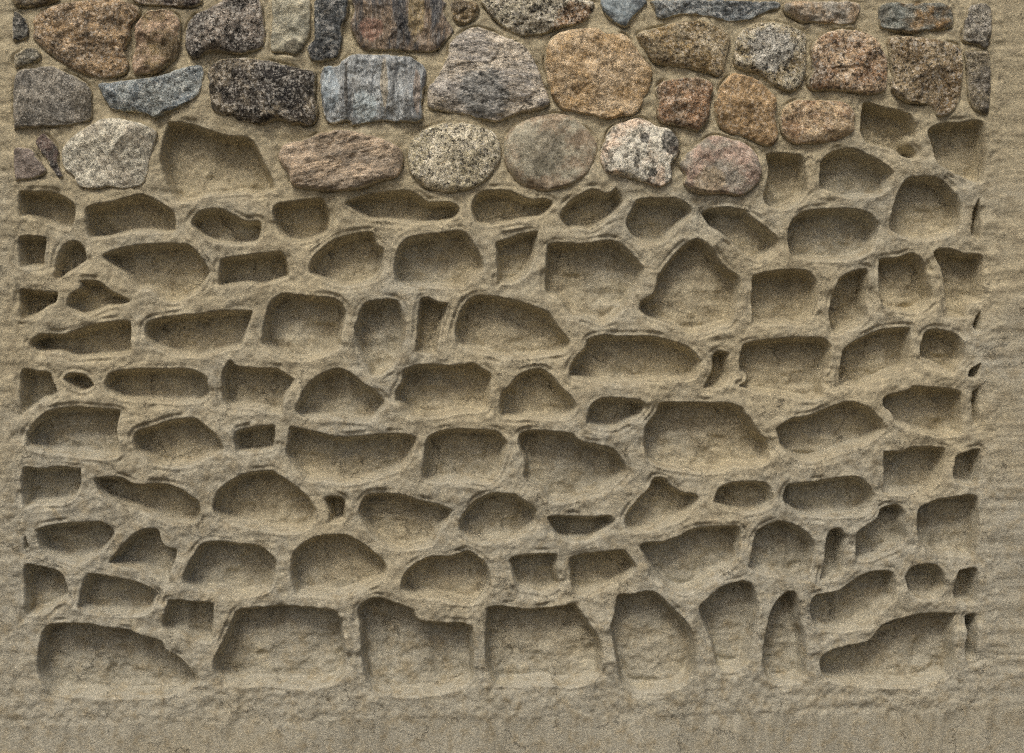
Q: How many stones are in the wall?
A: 39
